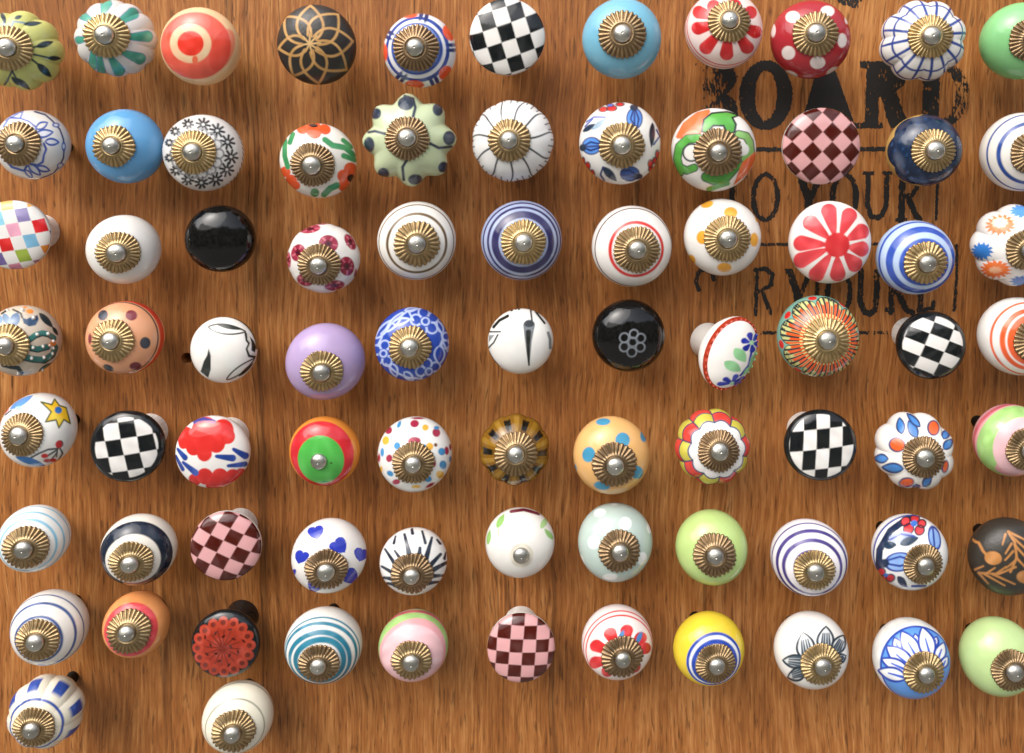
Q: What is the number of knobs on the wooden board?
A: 79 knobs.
